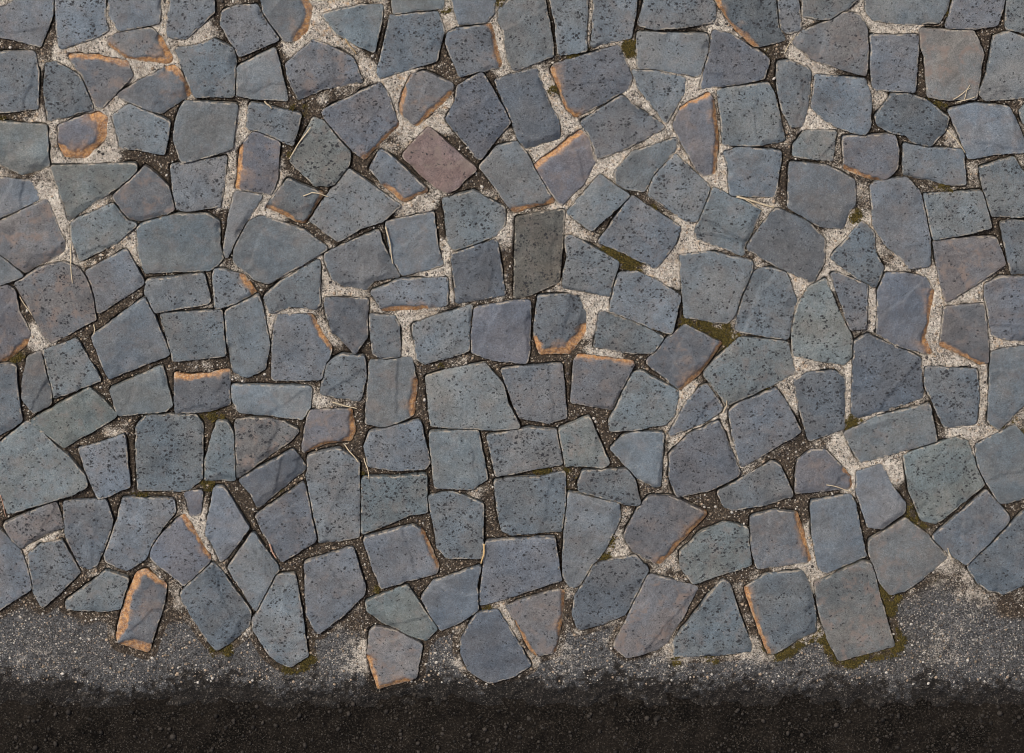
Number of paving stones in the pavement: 200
